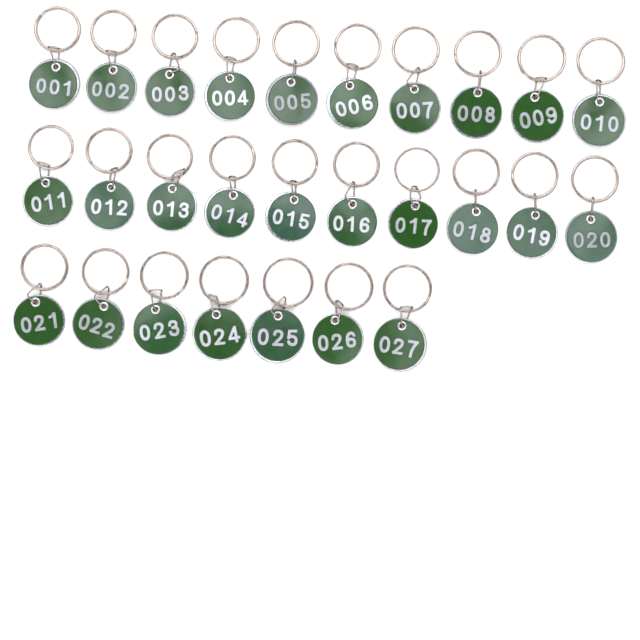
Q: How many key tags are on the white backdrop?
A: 27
